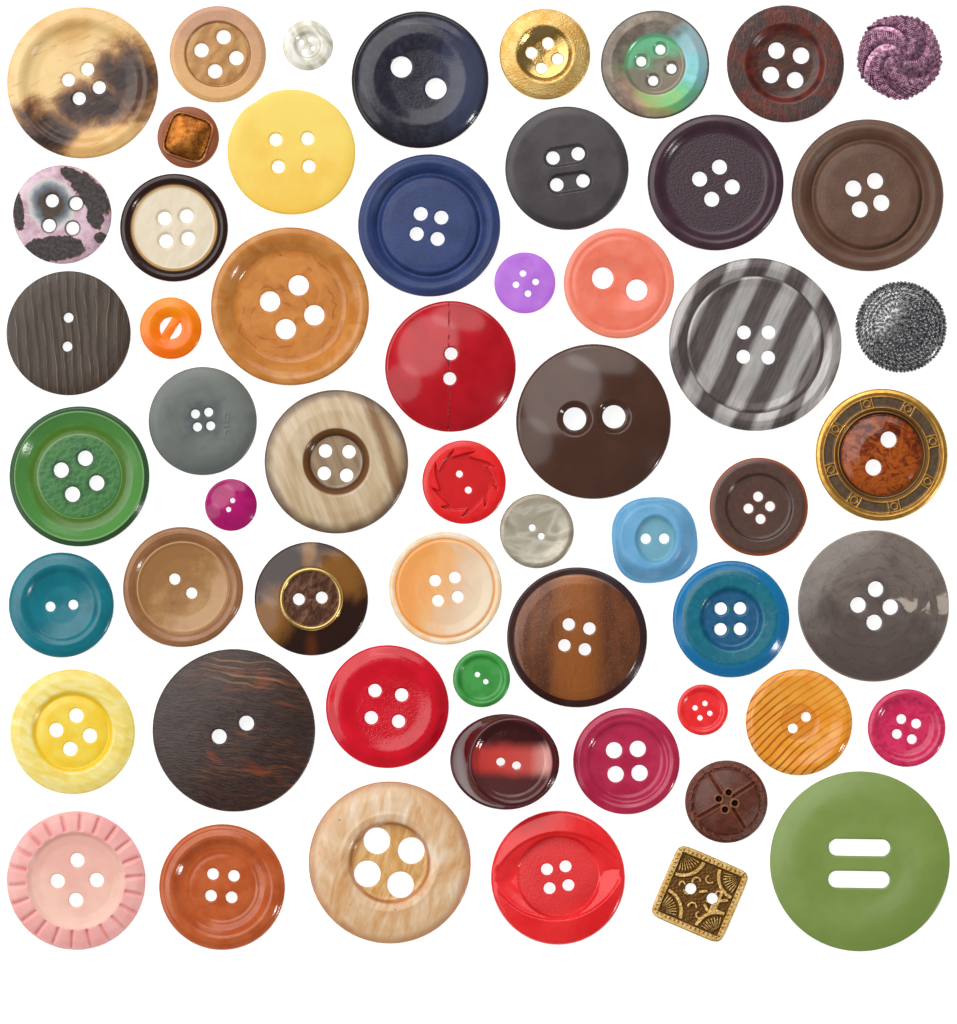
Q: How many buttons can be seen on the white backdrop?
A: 57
